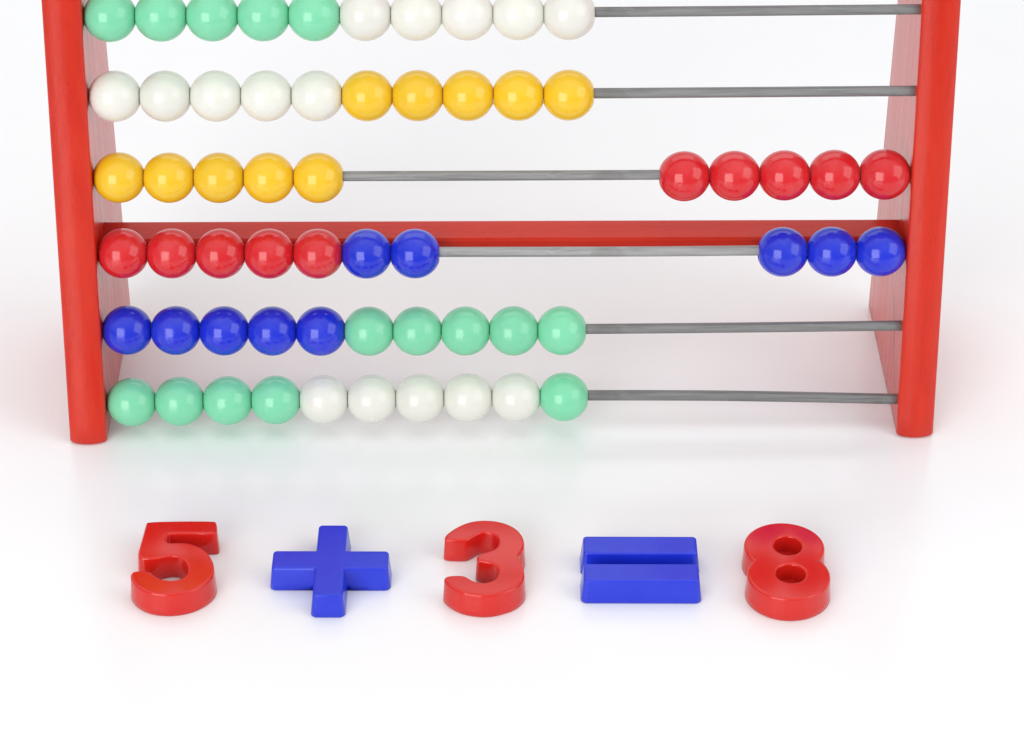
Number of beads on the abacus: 60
